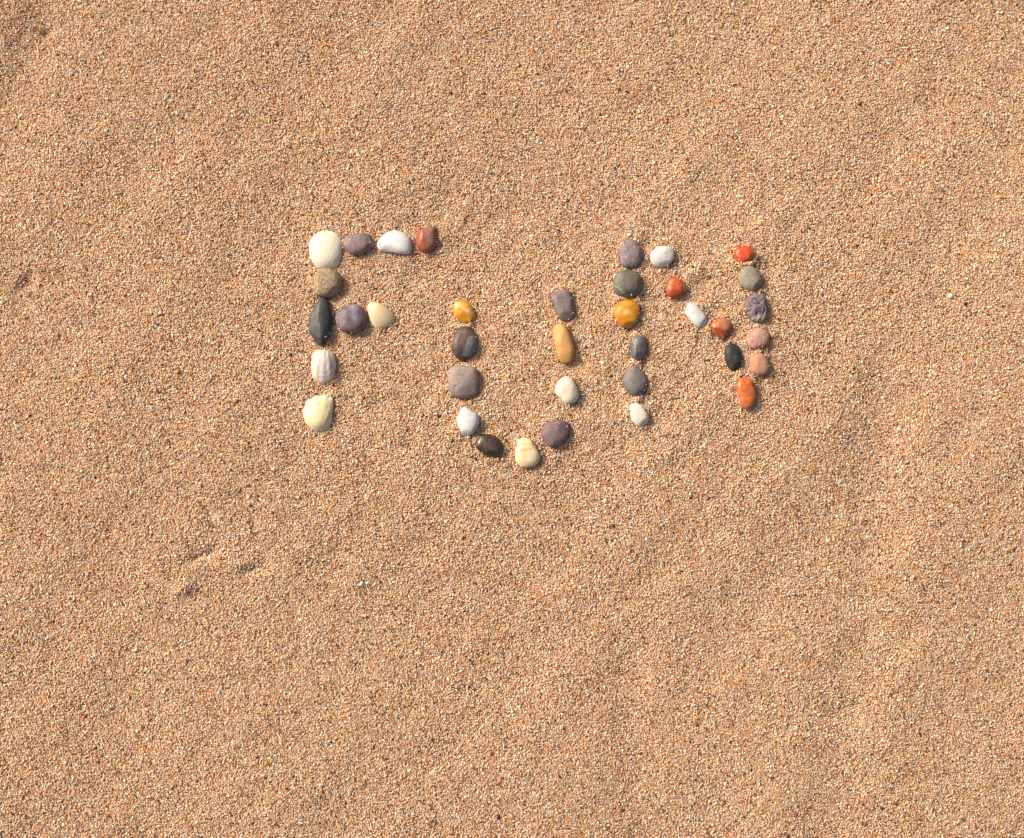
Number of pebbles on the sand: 33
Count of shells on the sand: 4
